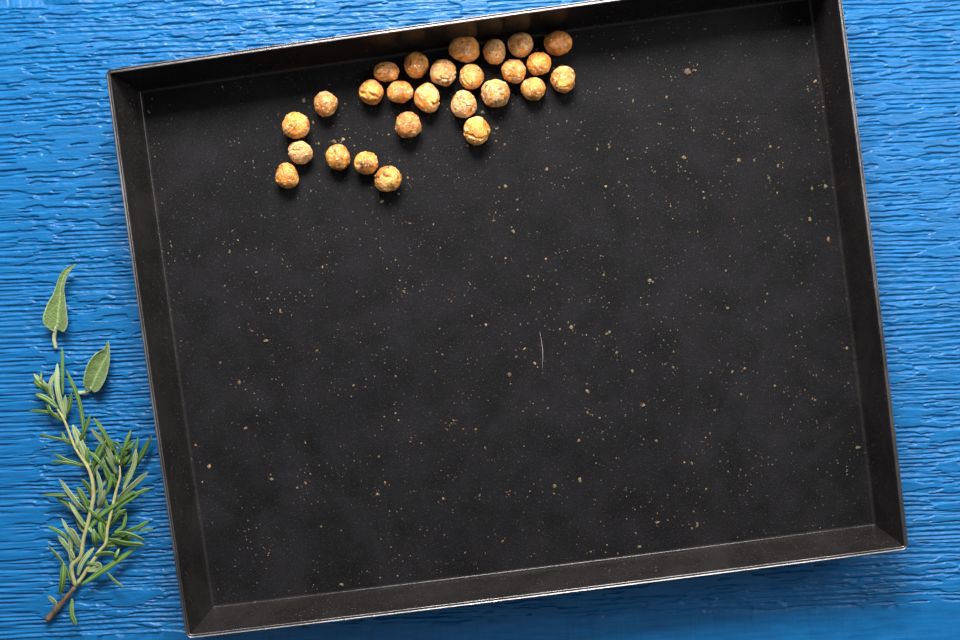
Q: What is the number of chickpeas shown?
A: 26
